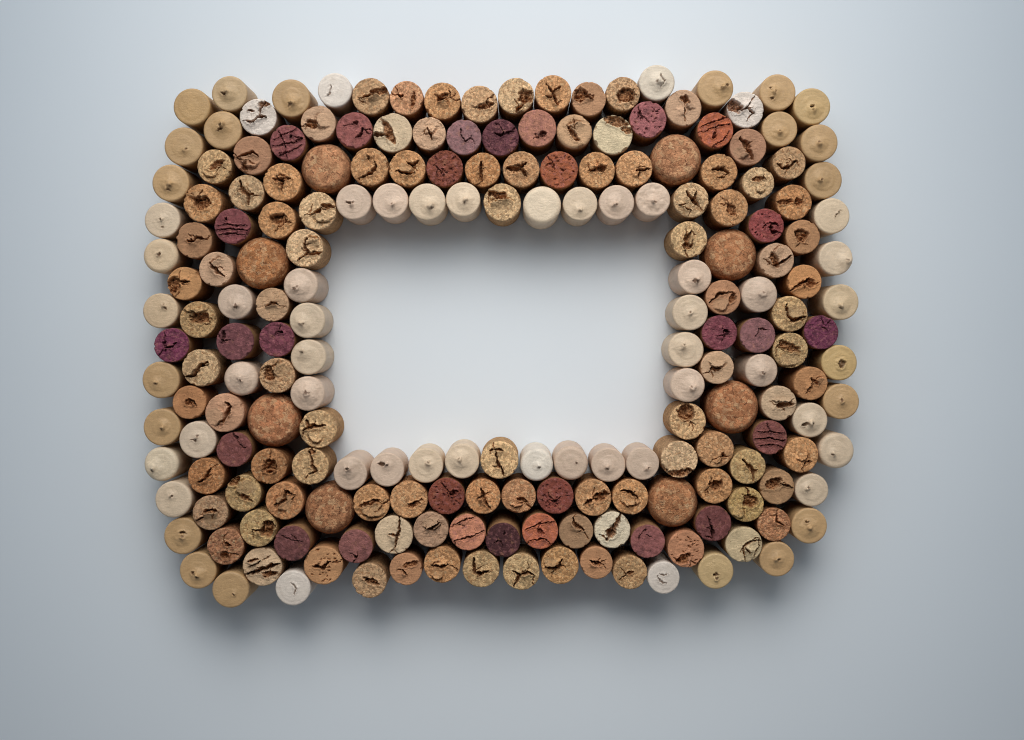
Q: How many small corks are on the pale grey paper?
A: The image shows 192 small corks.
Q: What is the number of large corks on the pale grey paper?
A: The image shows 8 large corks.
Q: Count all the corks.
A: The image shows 200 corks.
